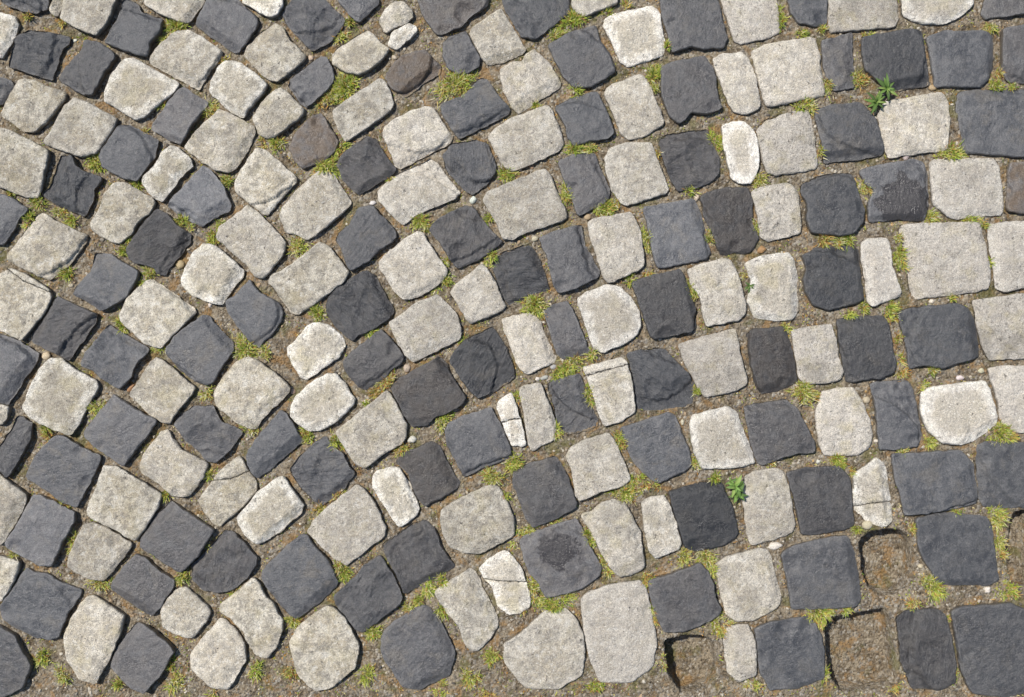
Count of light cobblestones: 102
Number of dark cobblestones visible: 98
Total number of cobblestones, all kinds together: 200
